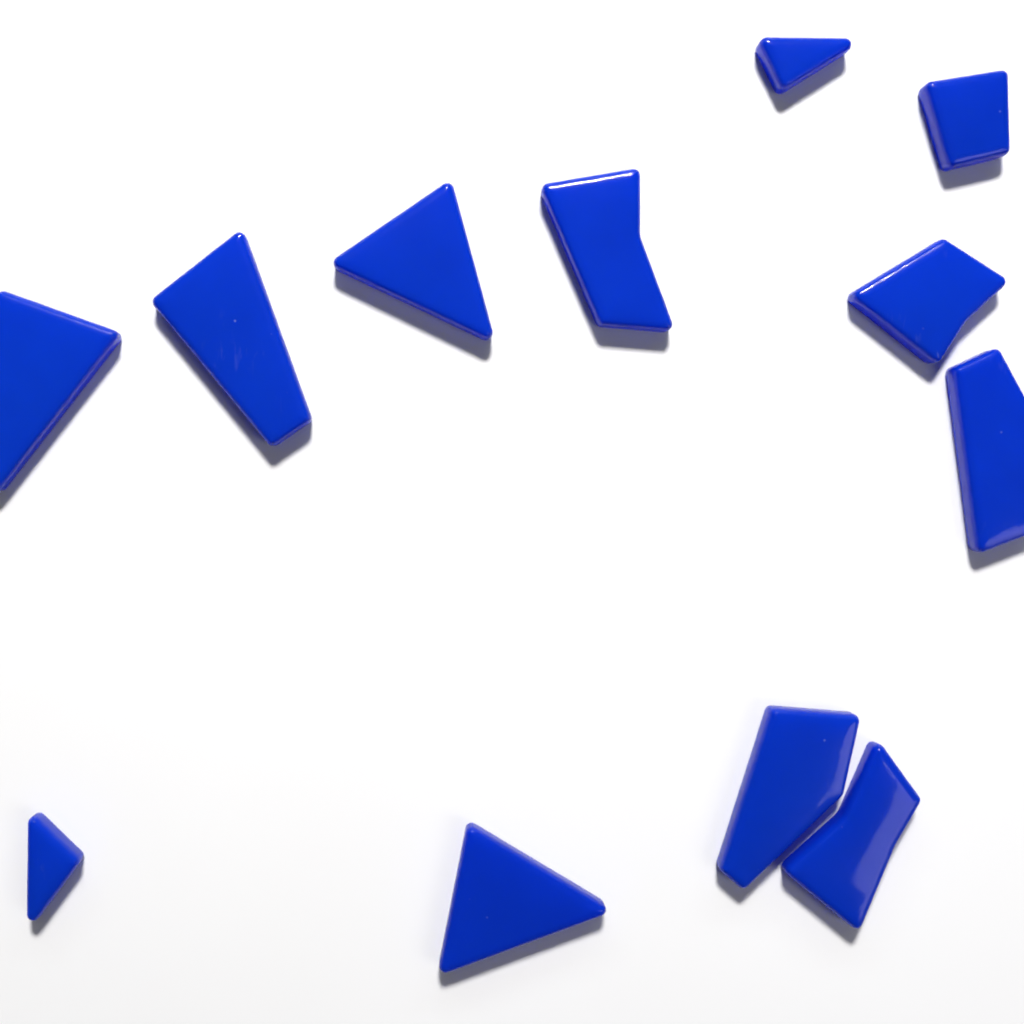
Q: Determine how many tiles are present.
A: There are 12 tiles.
